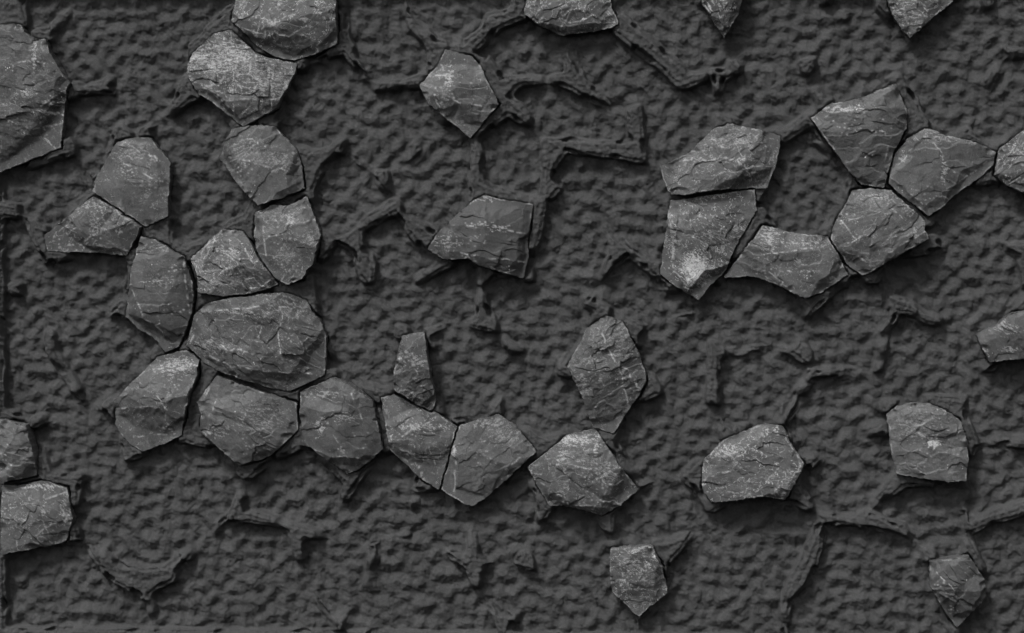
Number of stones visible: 37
